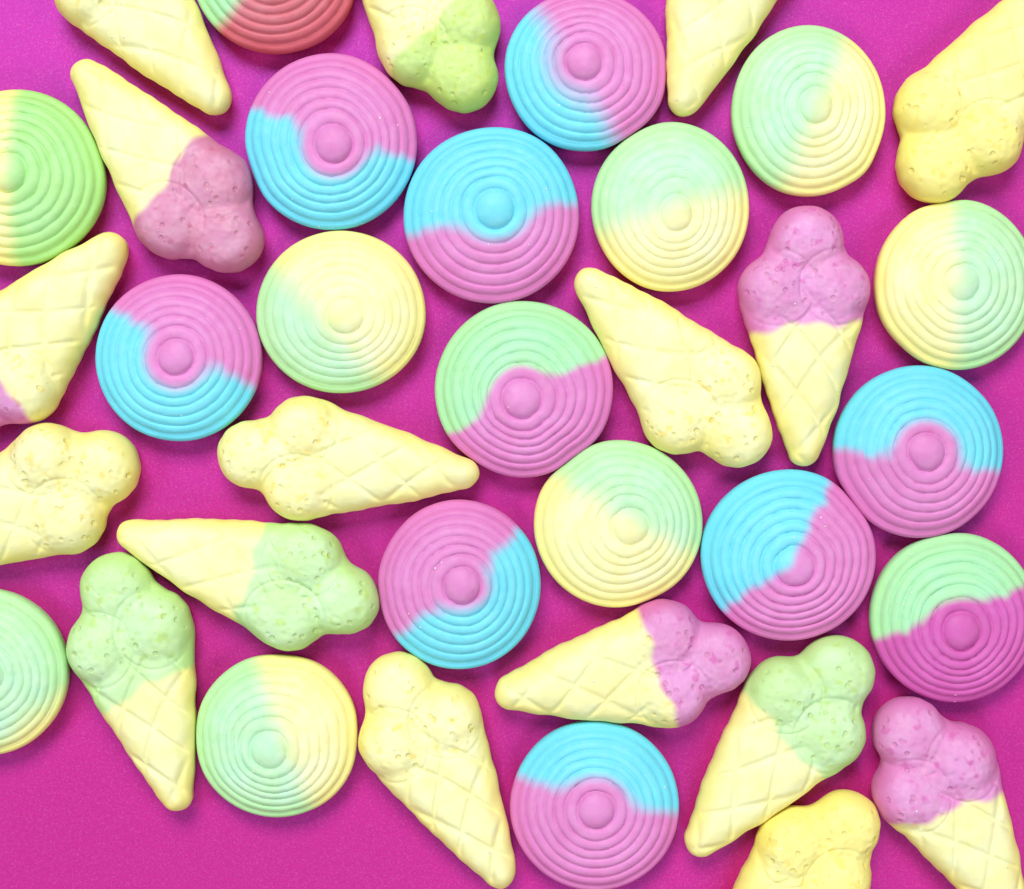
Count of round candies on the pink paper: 19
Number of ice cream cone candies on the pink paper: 17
